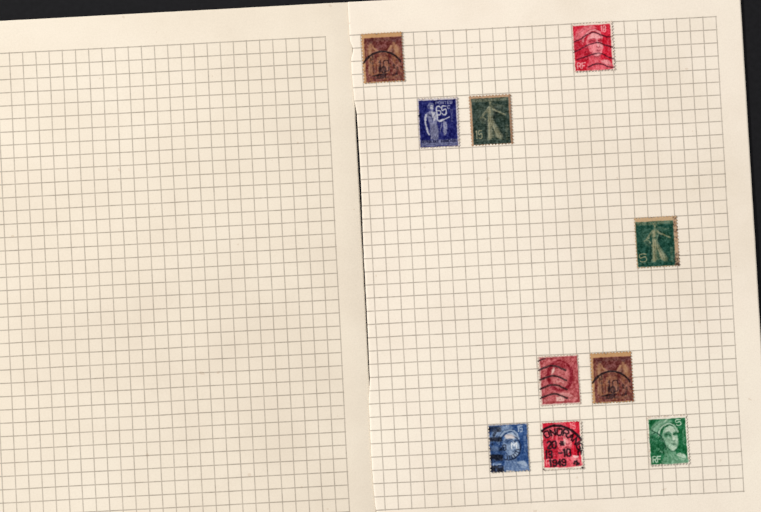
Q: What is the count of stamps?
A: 10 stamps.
